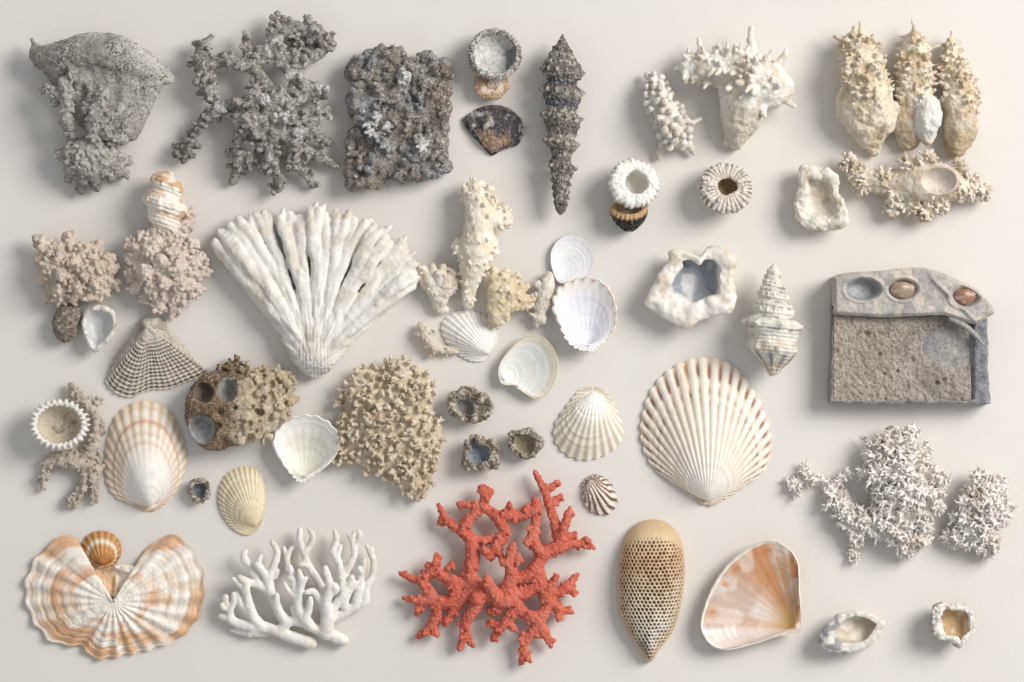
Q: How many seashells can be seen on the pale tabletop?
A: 39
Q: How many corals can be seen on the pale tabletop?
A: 19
